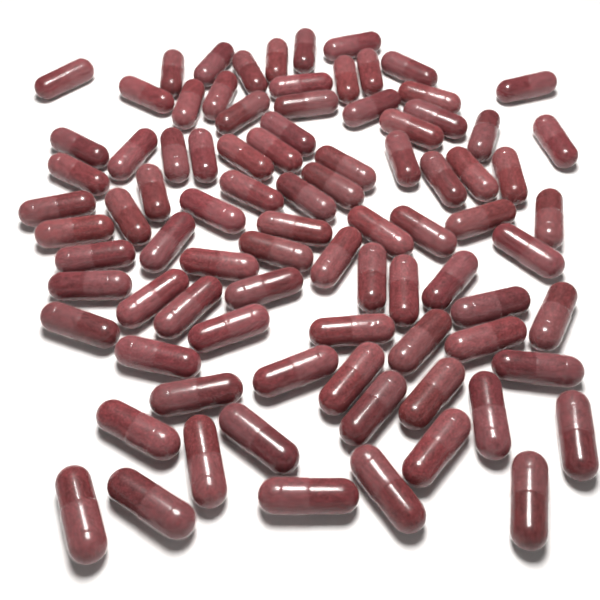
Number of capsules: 87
